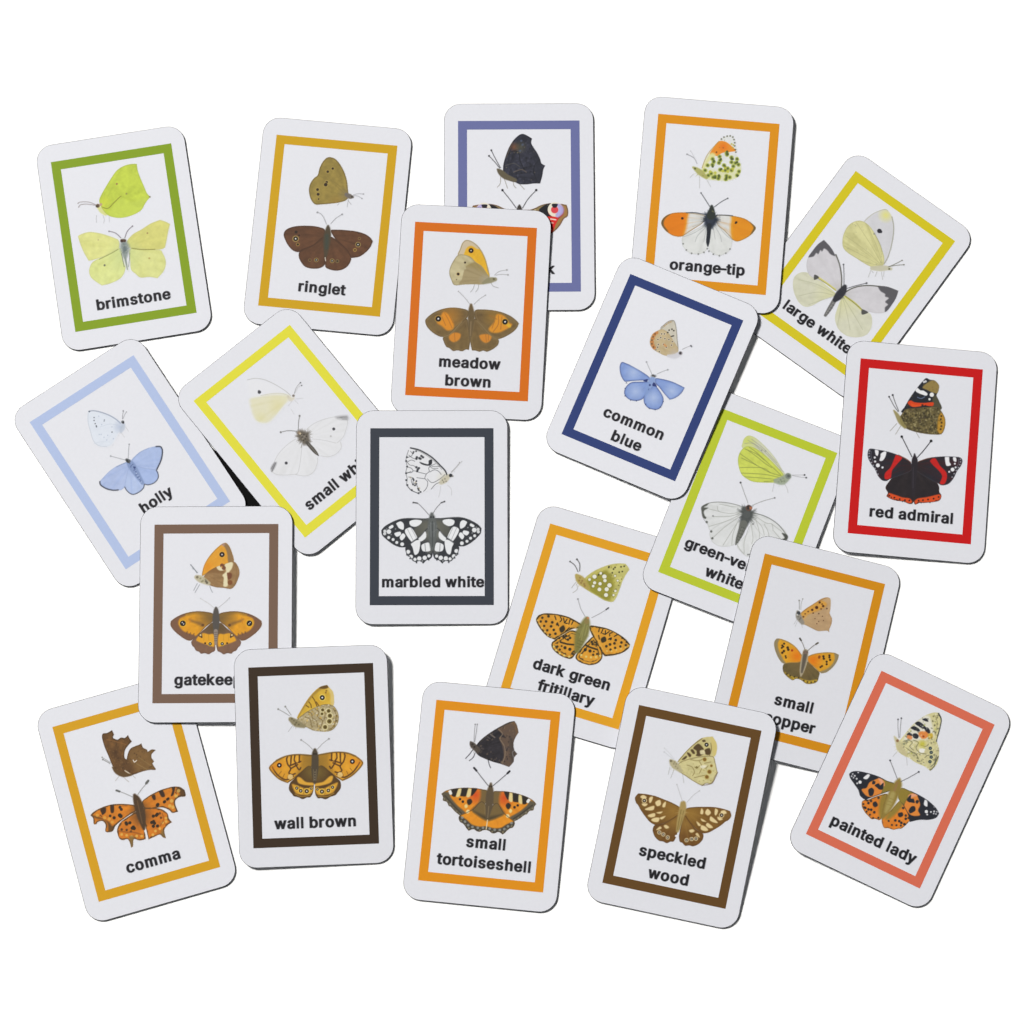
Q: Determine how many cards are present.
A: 20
